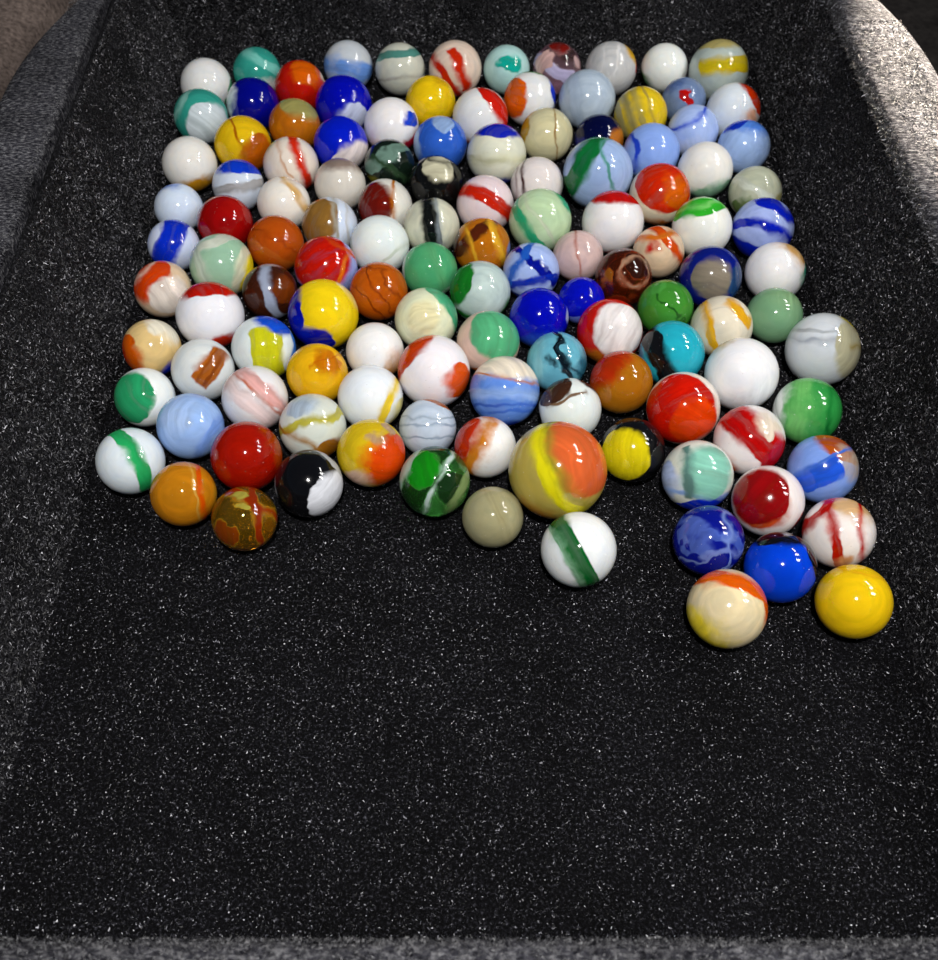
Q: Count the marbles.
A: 123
